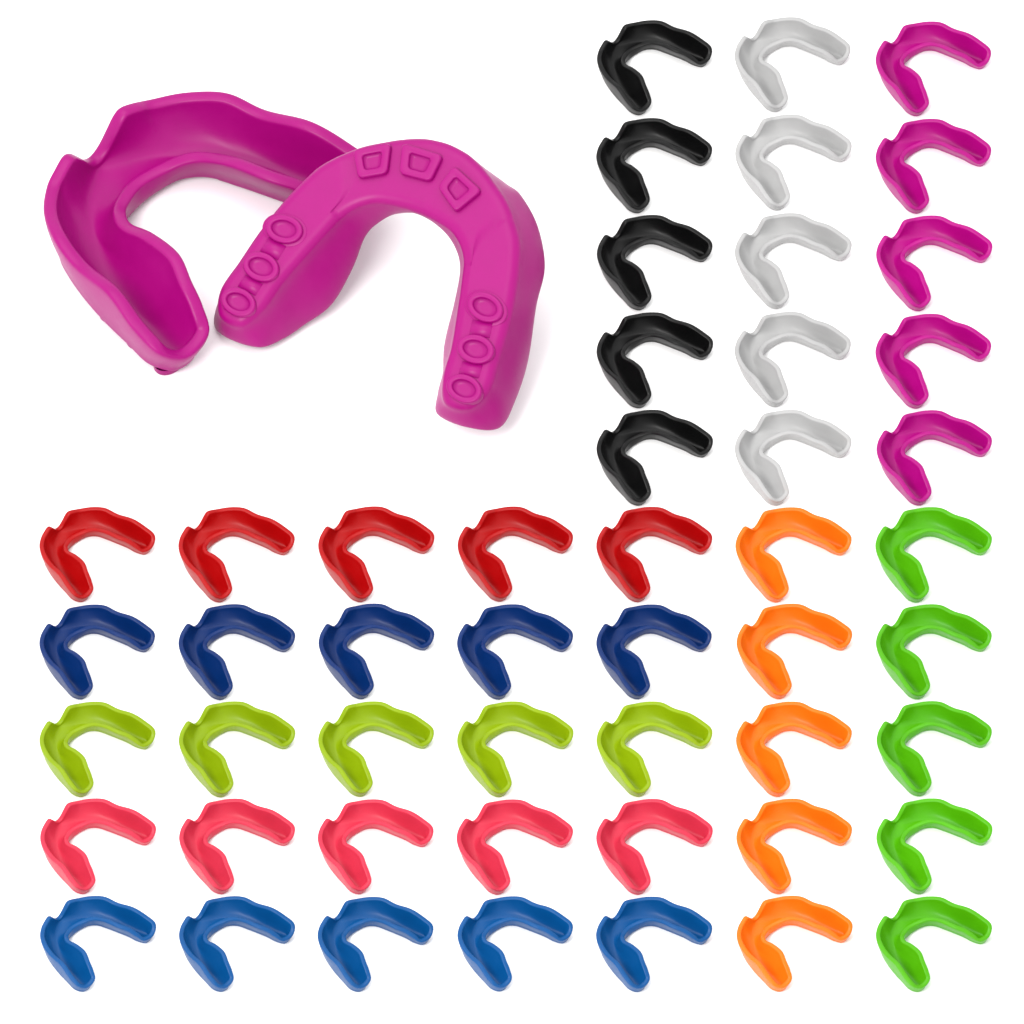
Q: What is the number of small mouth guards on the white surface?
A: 50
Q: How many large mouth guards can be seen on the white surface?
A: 2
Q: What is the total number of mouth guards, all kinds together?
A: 52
